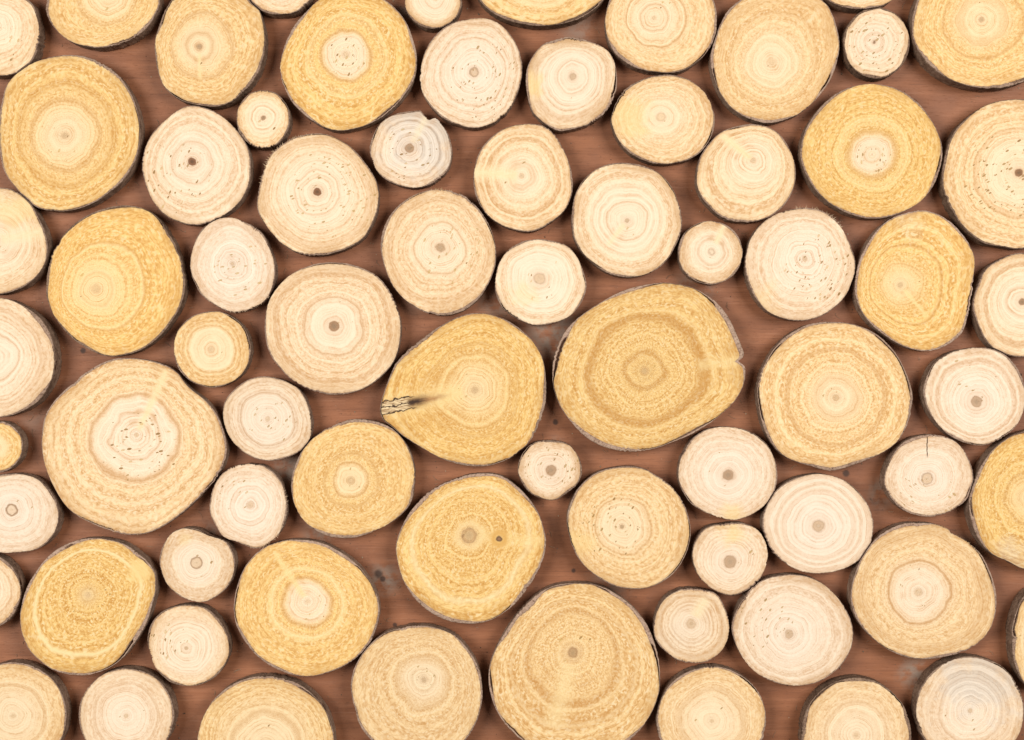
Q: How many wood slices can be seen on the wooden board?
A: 72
